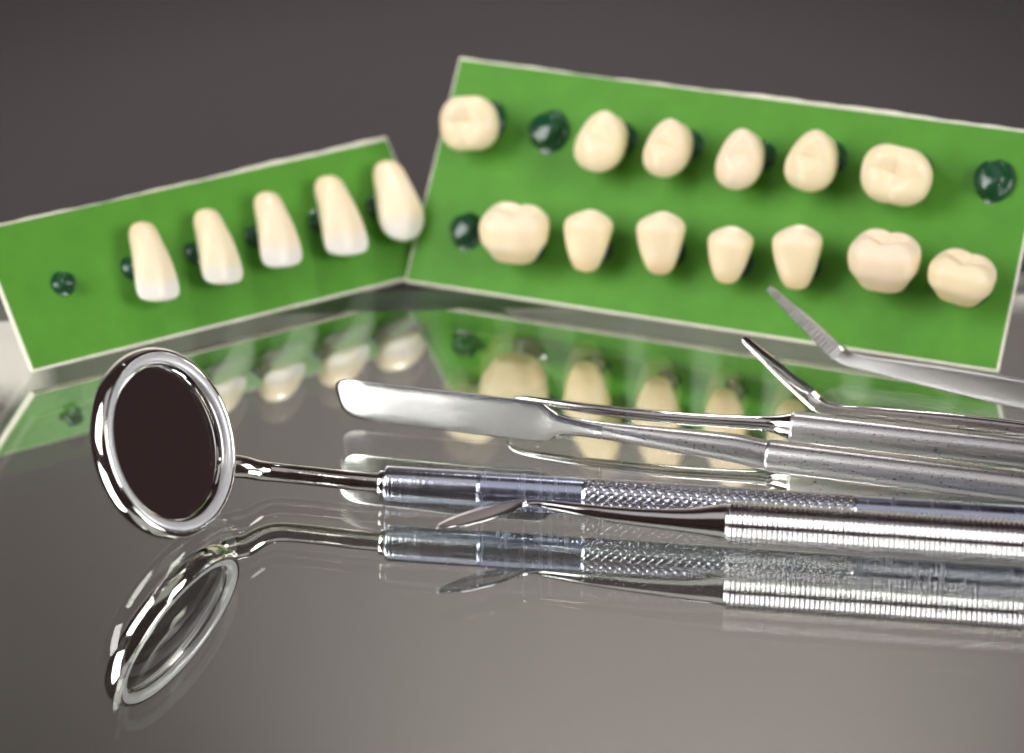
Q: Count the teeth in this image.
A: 18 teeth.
